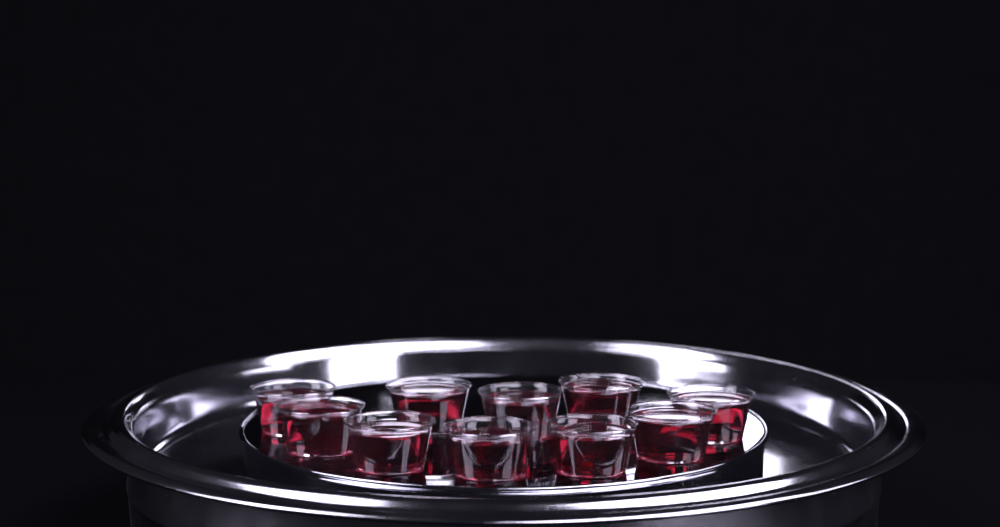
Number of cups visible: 10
